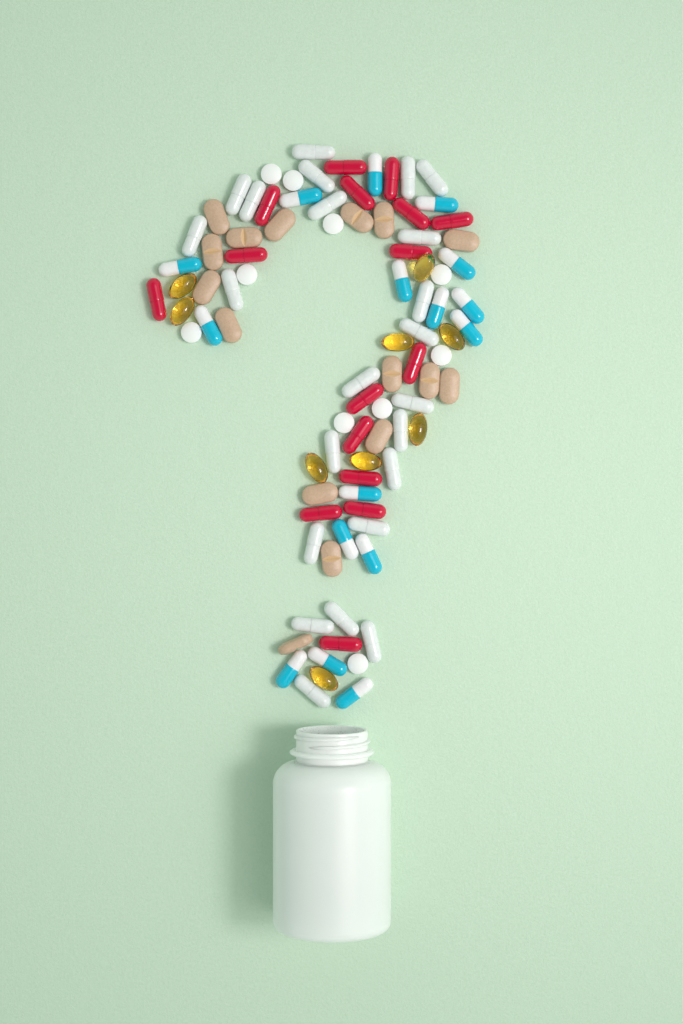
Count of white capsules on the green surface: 23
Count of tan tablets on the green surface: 16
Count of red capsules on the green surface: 16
